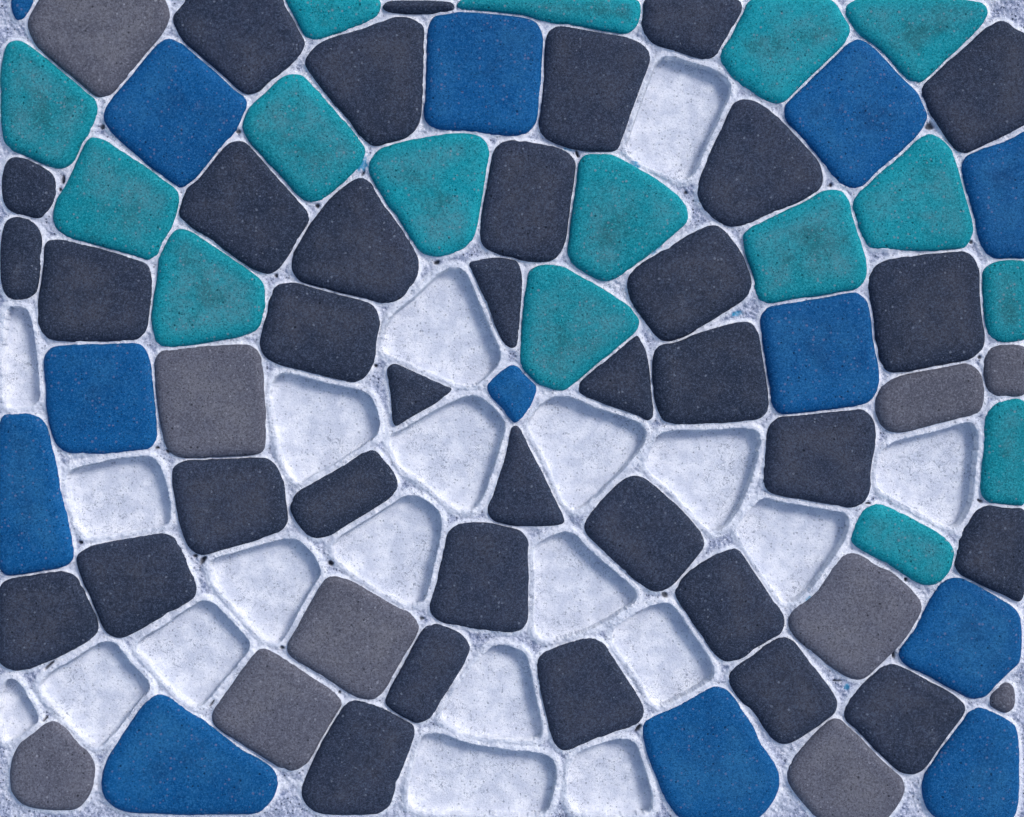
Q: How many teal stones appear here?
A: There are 16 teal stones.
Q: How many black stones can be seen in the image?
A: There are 35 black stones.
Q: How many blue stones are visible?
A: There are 13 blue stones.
